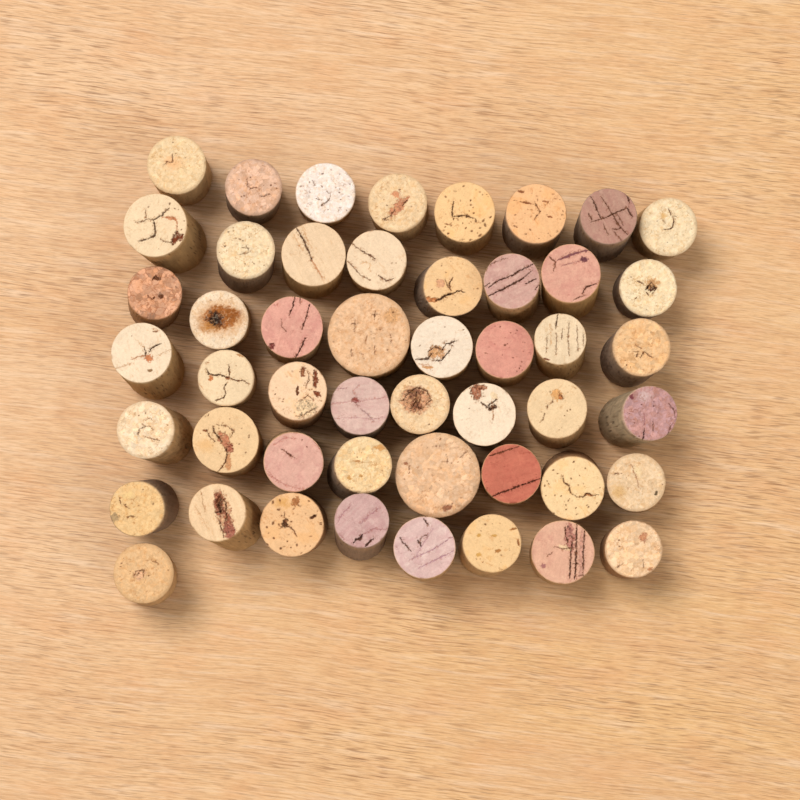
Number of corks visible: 49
